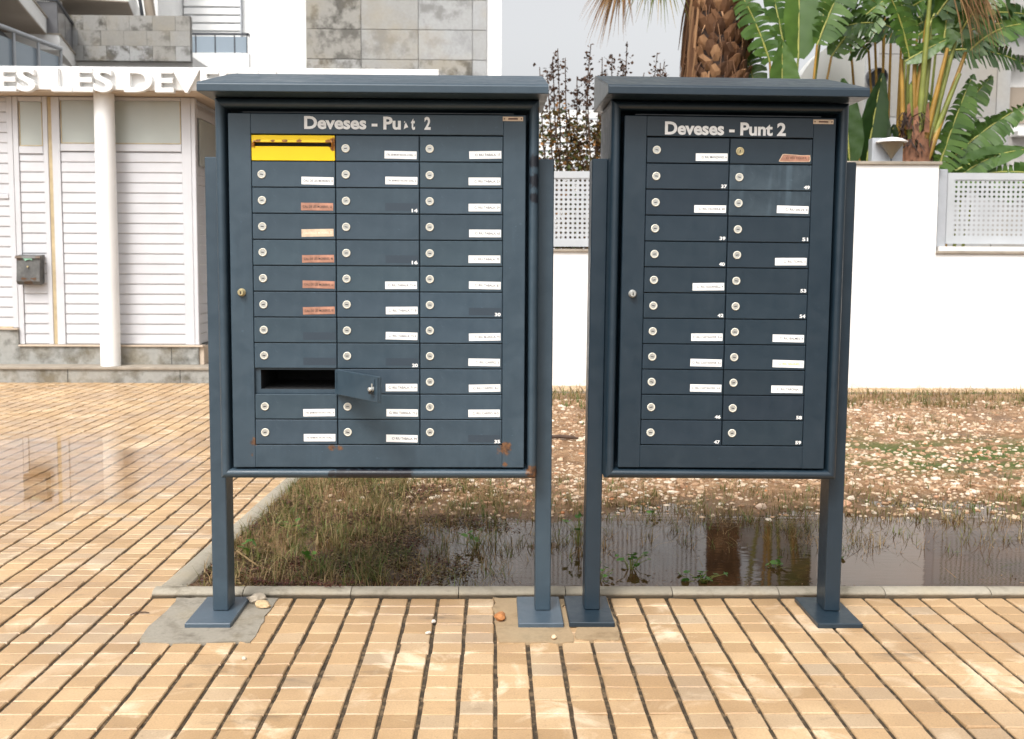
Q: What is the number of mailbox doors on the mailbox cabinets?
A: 59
